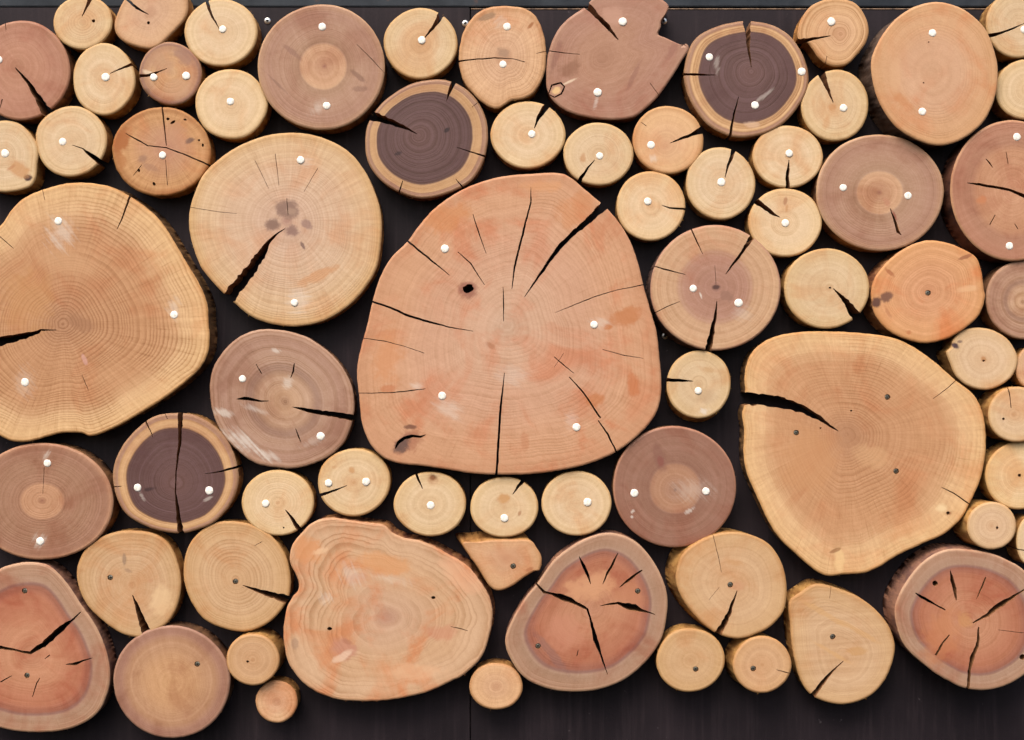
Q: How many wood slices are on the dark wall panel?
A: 69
